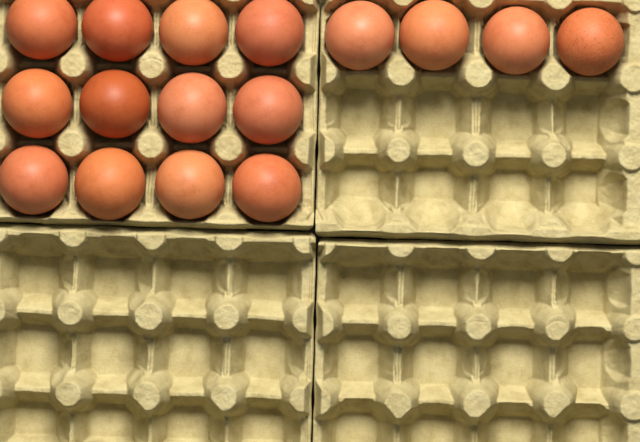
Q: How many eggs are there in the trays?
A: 16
